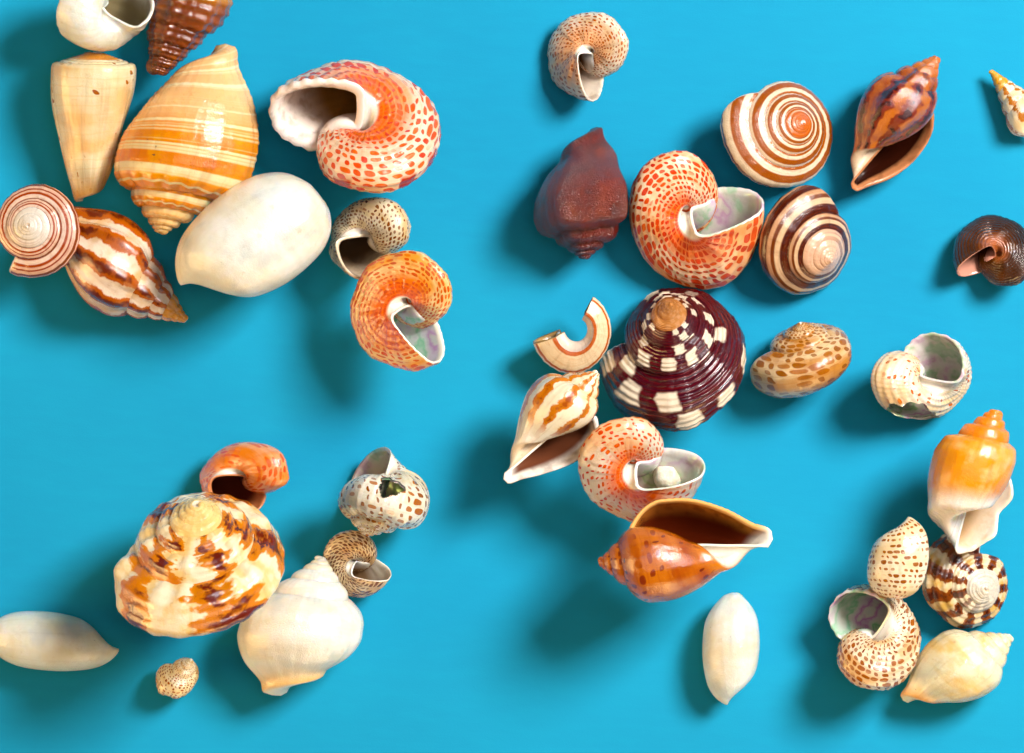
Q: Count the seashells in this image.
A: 38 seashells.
